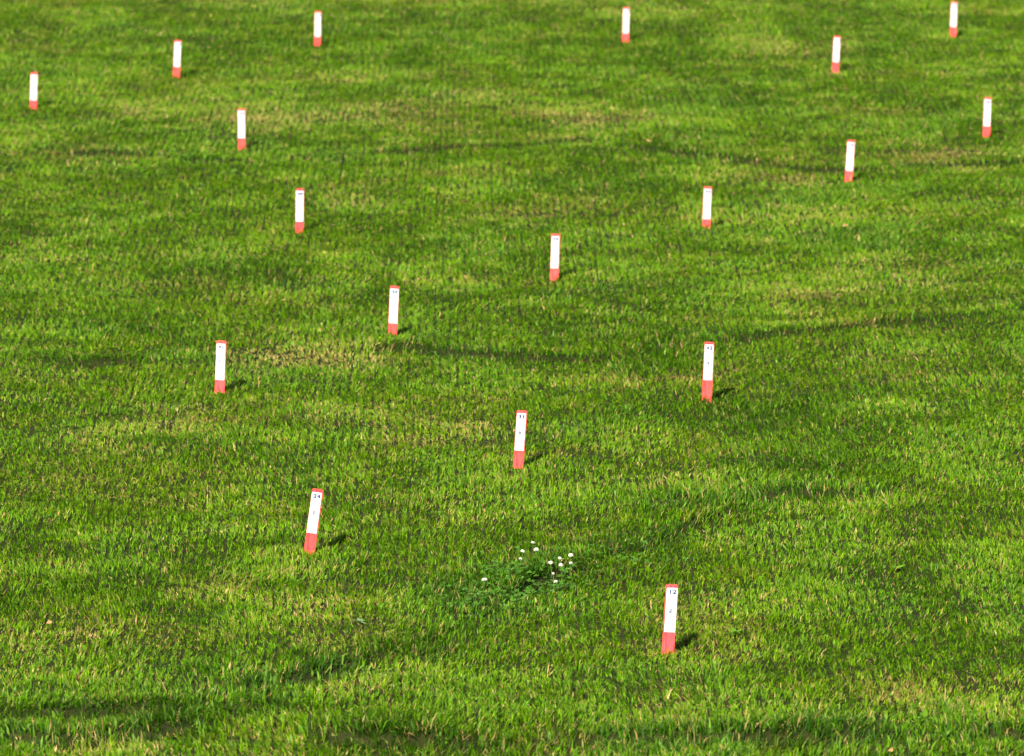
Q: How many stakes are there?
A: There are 18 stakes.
